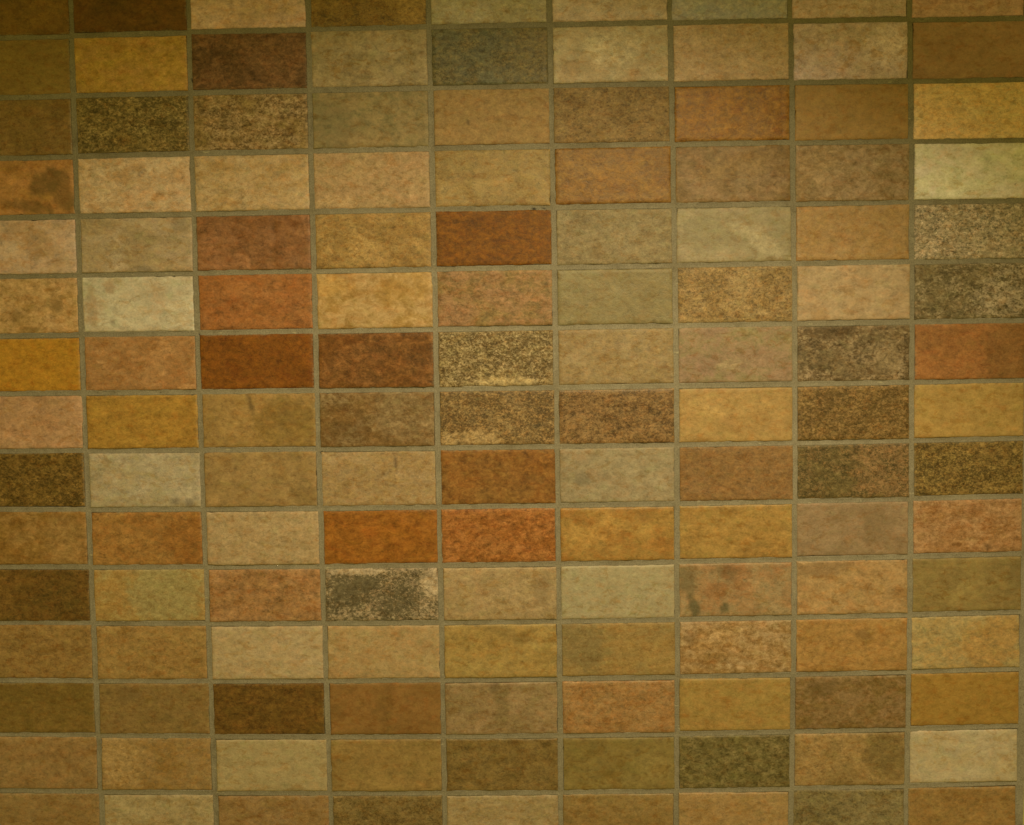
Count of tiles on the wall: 135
